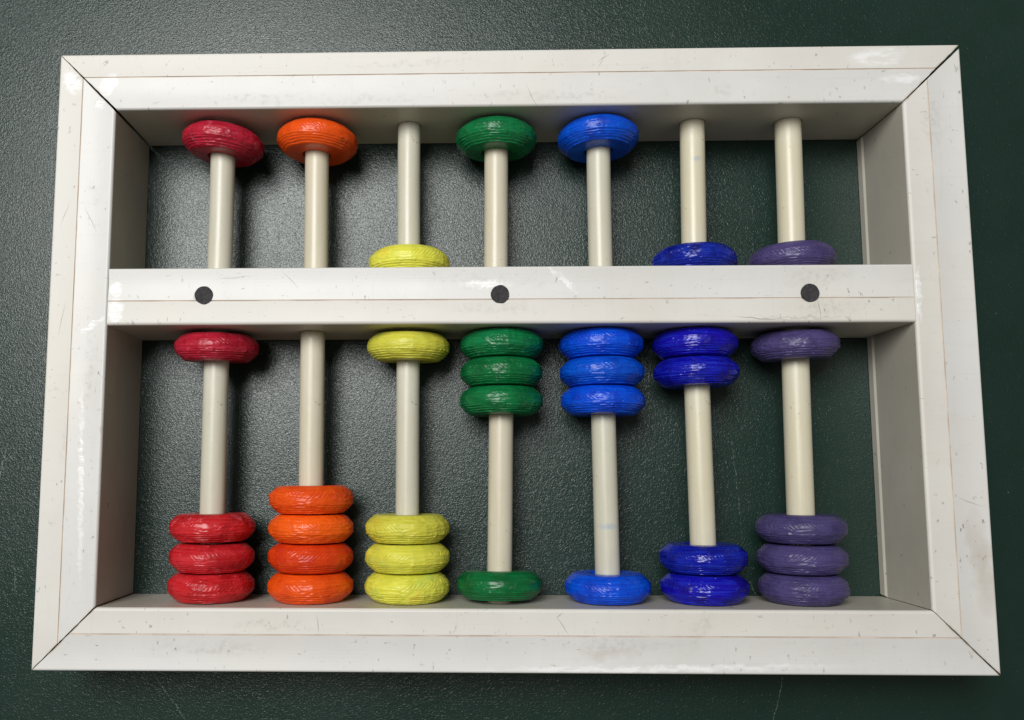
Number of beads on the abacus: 35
